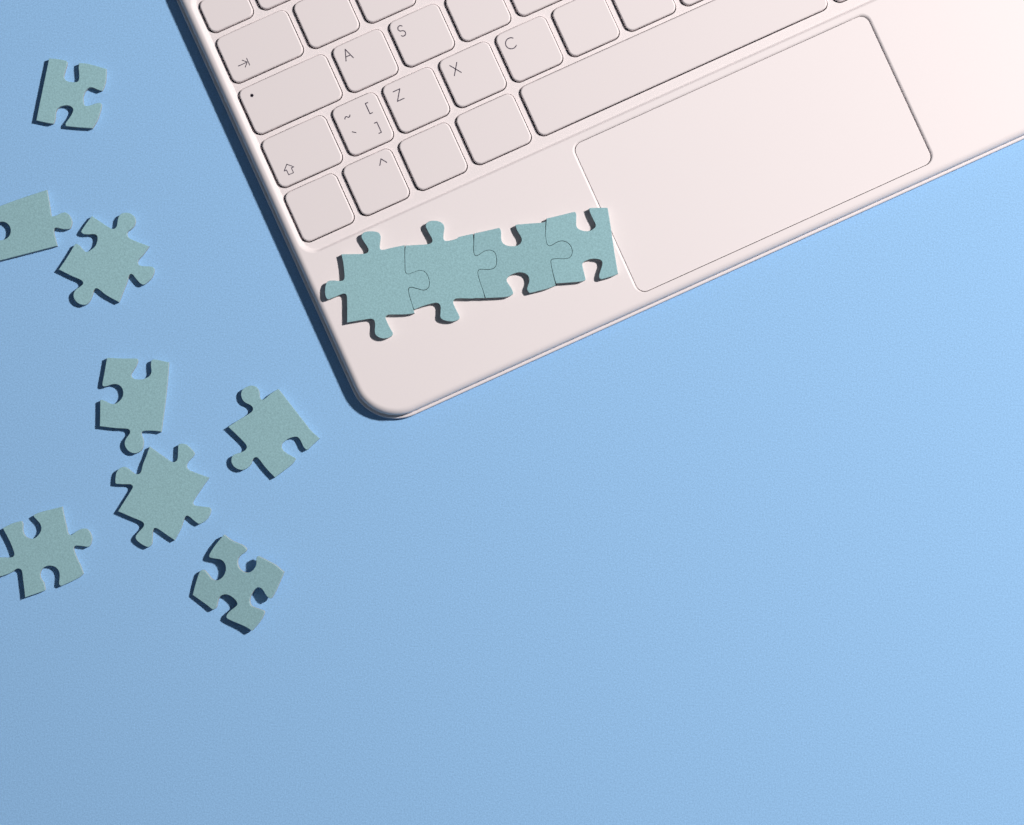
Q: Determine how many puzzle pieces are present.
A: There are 12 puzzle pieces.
